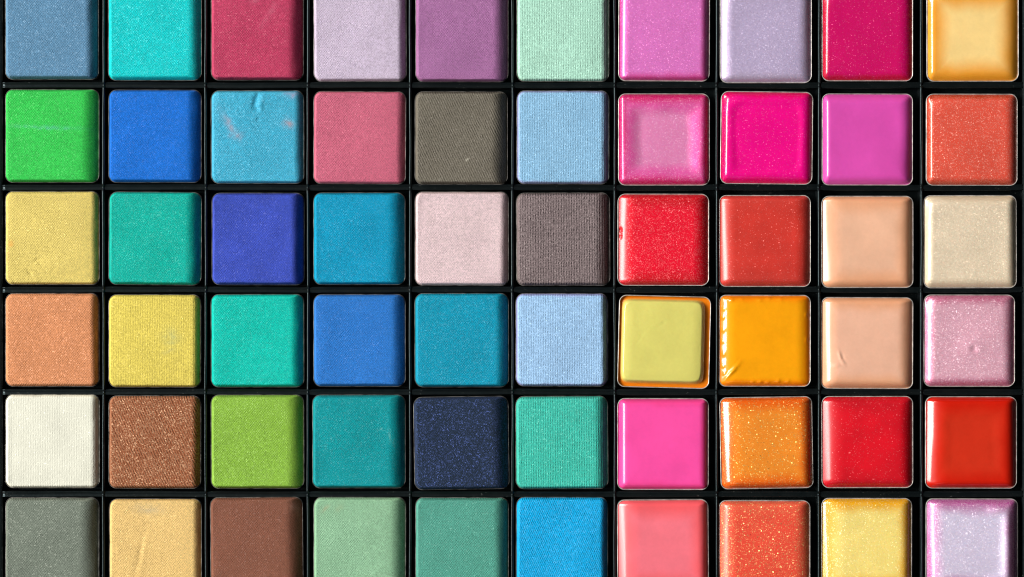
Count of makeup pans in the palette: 60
